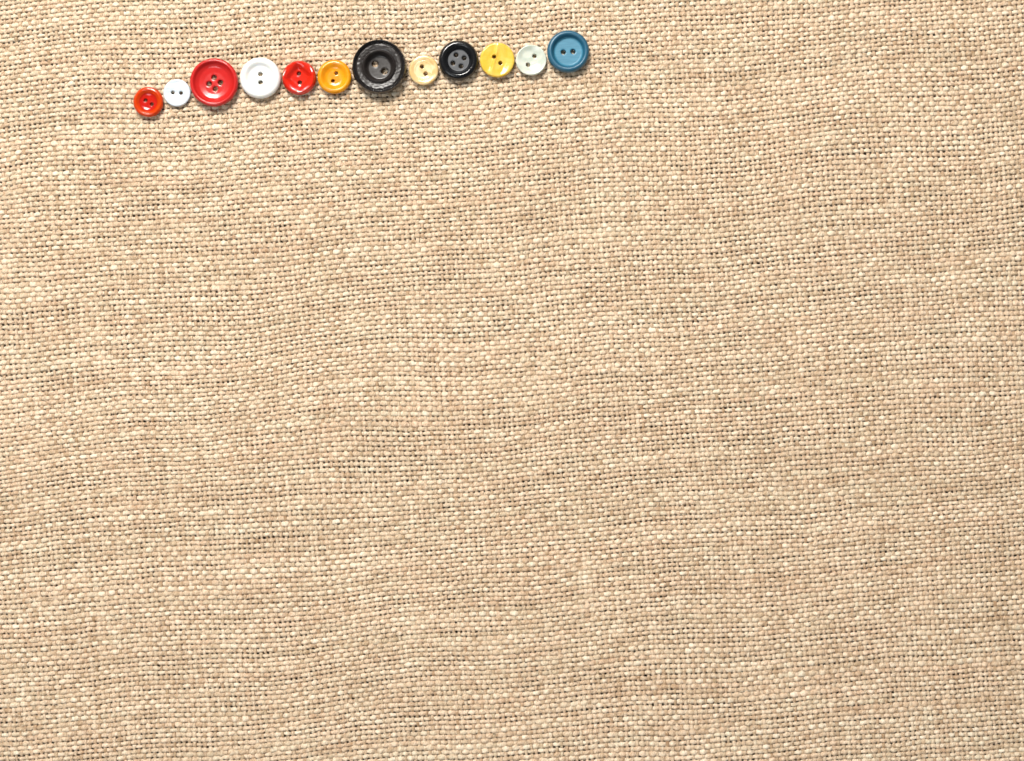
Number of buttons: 12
